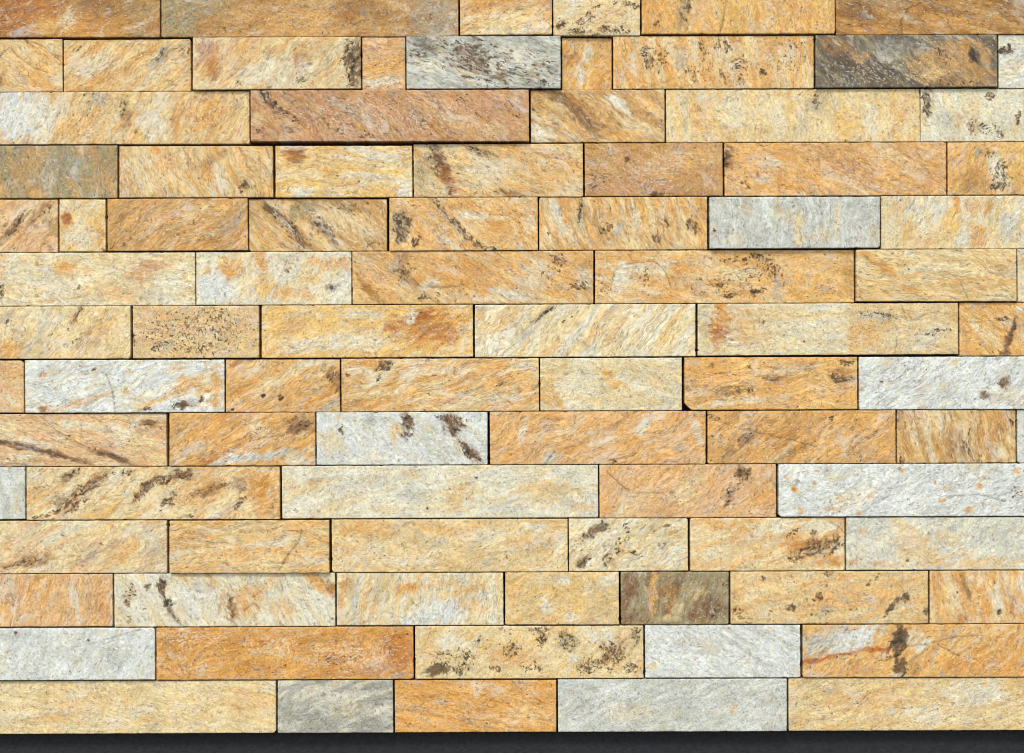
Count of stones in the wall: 89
